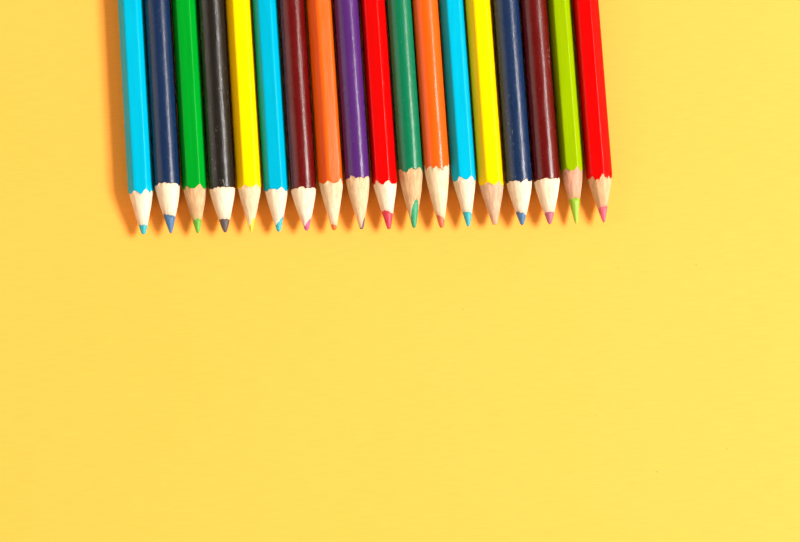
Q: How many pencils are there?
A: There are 18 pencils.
